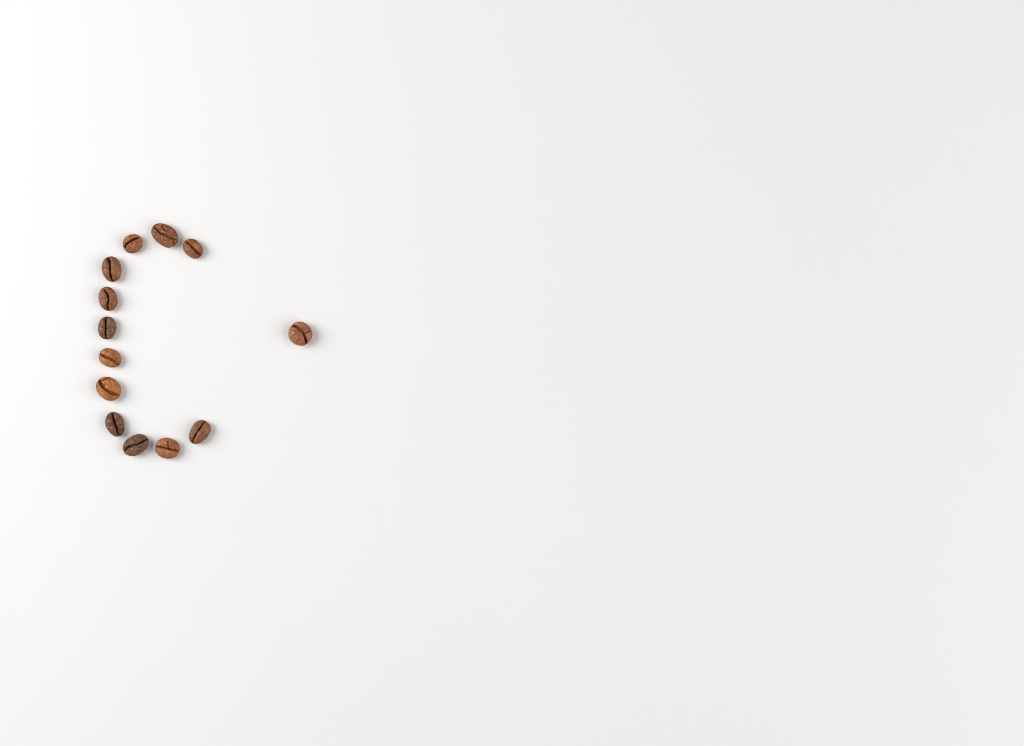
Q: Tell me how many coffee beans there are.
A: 13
